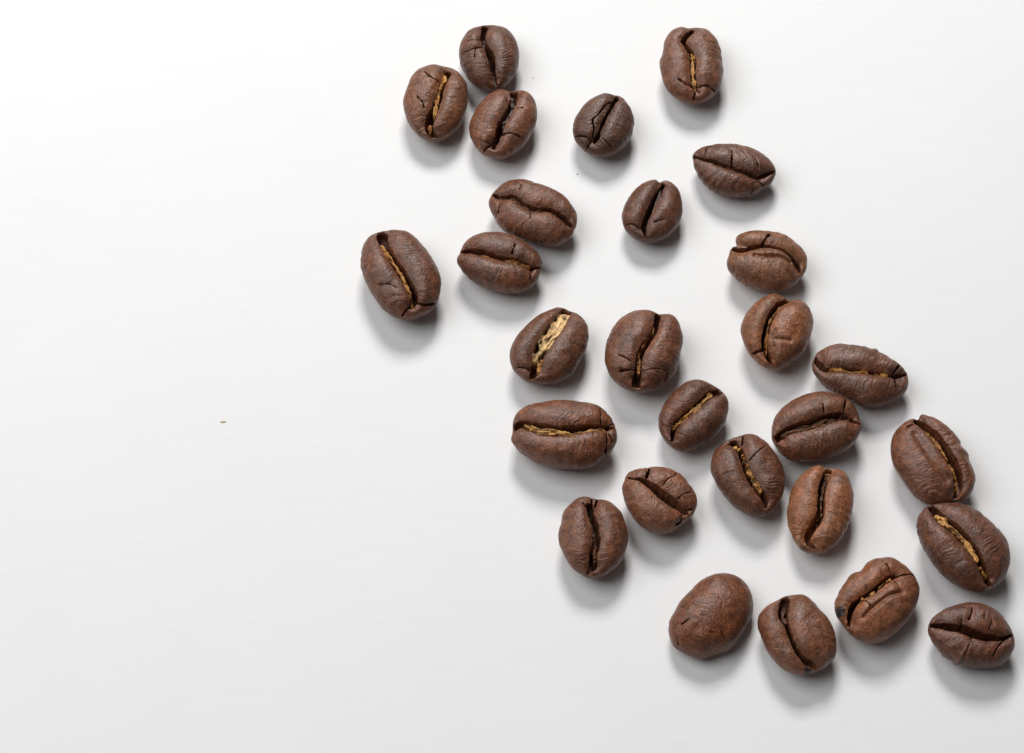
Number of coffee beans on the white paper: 28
